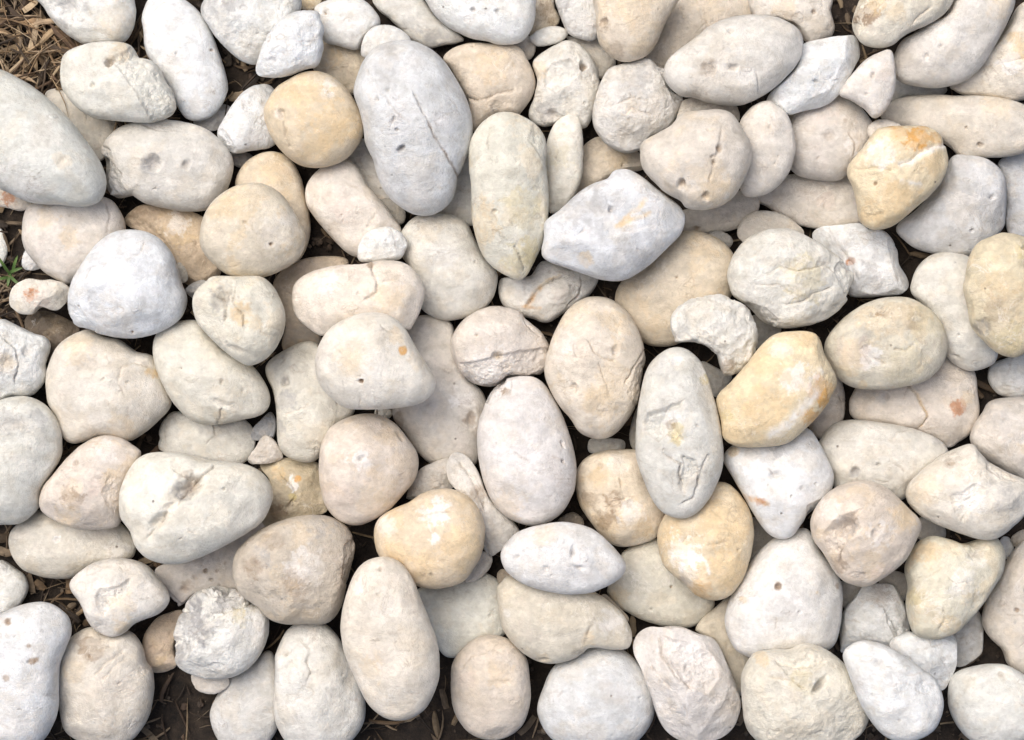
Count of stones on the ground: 160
